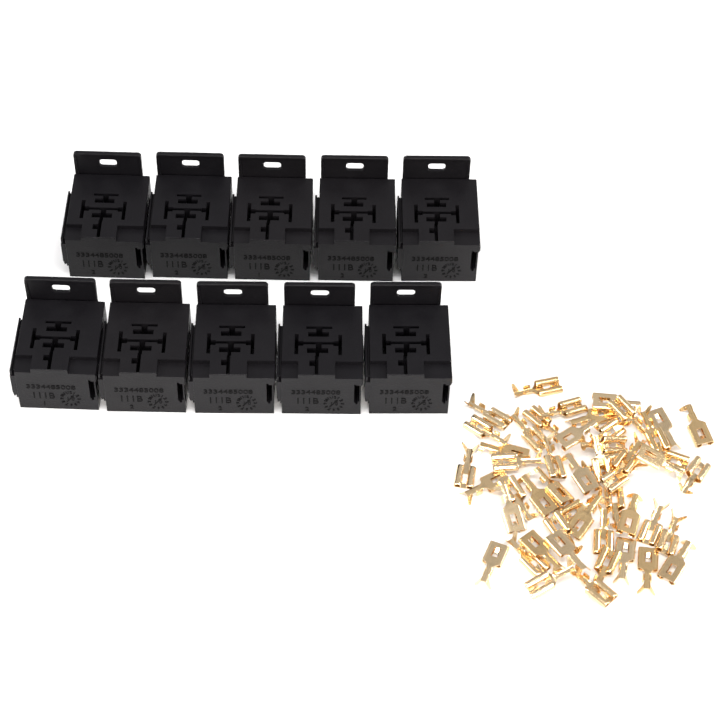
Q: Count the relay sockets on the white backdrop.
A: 10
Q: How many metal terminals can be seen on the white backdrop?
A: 50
